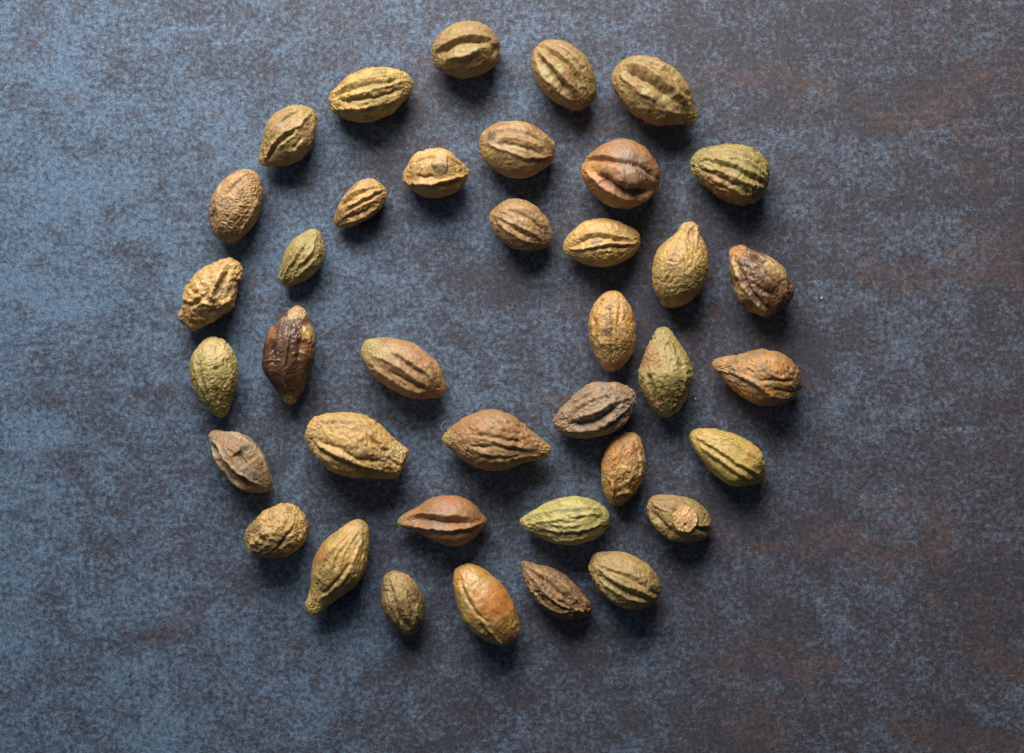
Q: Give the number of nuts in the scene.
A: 38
